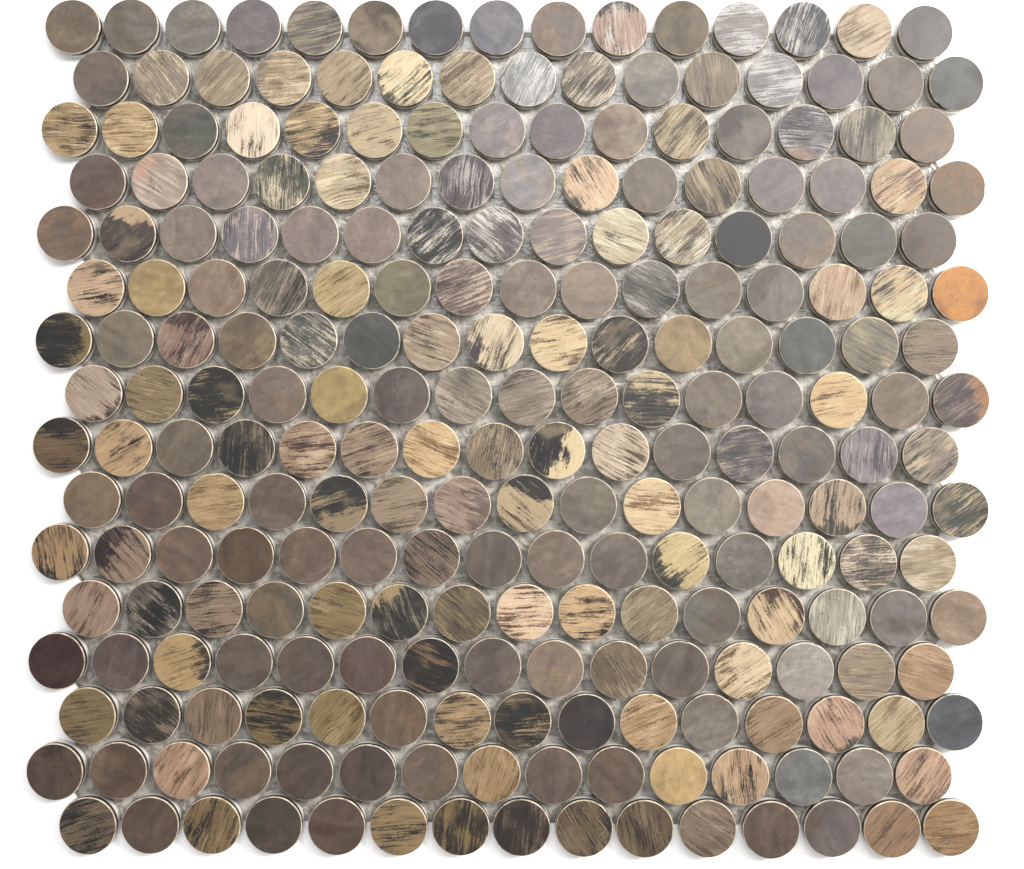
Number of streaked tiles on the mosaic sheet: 132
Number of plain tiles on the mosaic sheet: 108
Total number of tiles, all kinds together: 240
